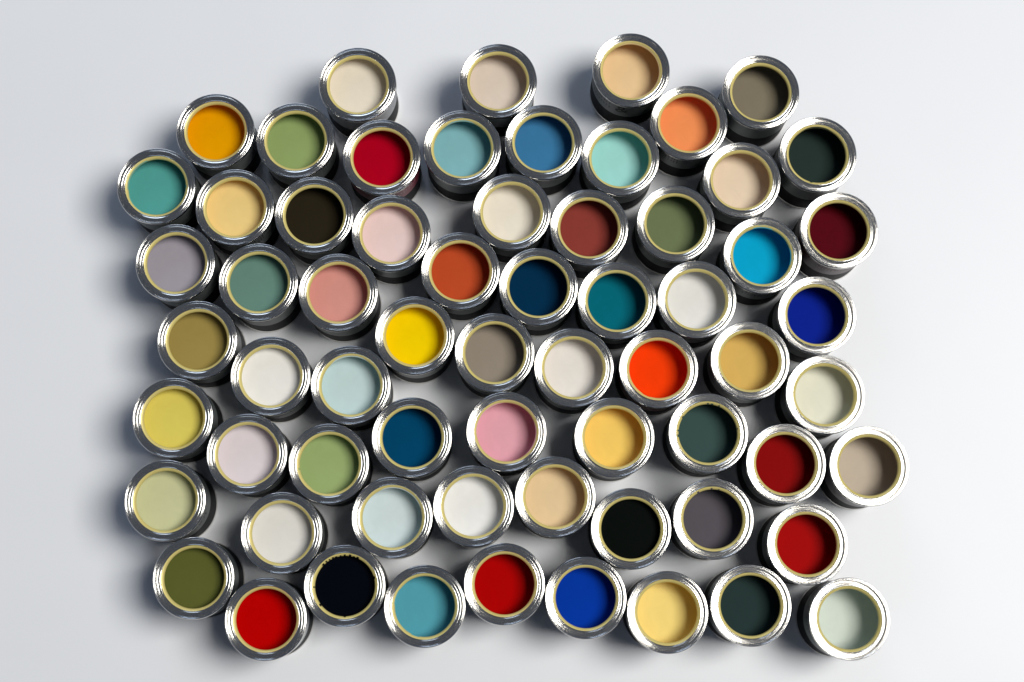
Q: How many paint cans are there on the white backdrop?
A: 65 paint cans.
